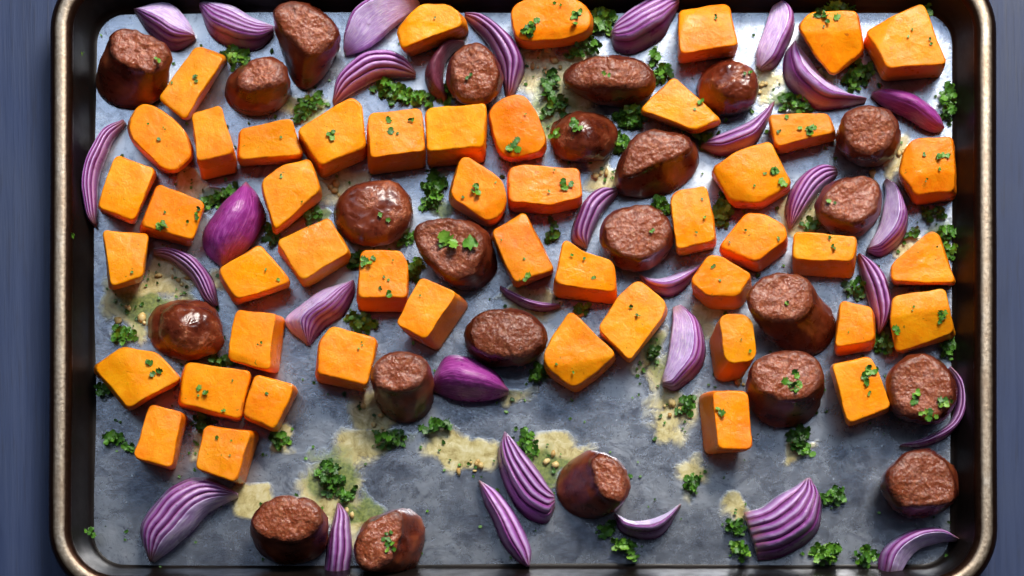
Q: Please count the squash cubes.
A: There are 48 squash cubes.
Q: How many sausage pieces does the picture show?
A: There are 23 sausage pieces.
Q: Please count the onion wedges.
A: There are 31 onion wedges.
